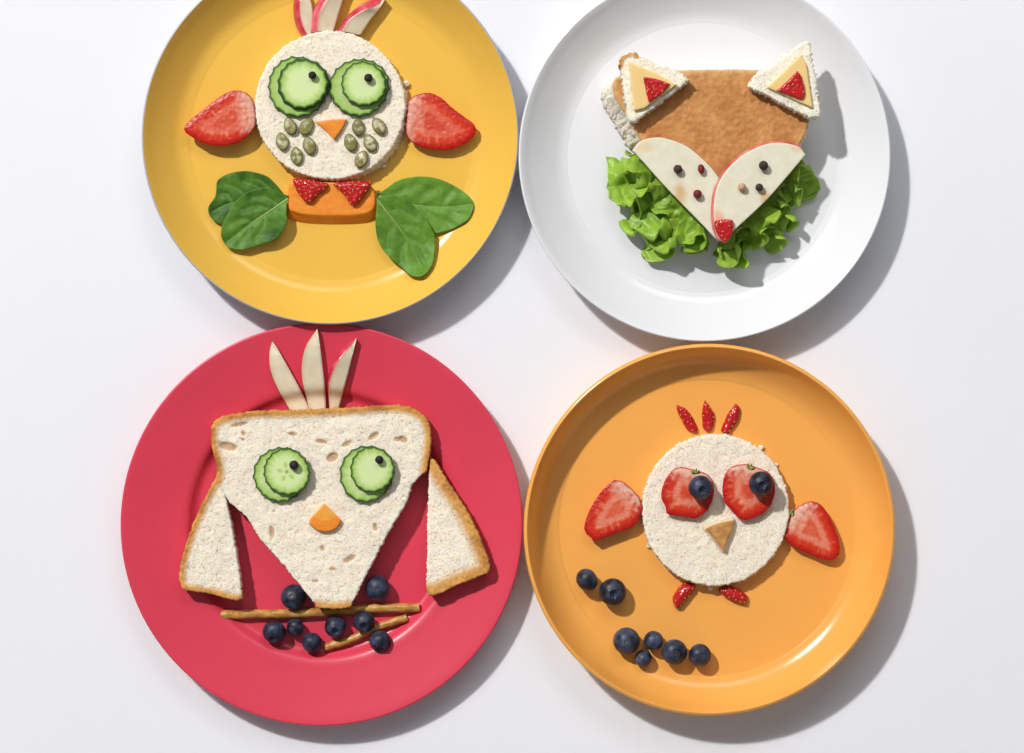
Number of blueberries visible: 17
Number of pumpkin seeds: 10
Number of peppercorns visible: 10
